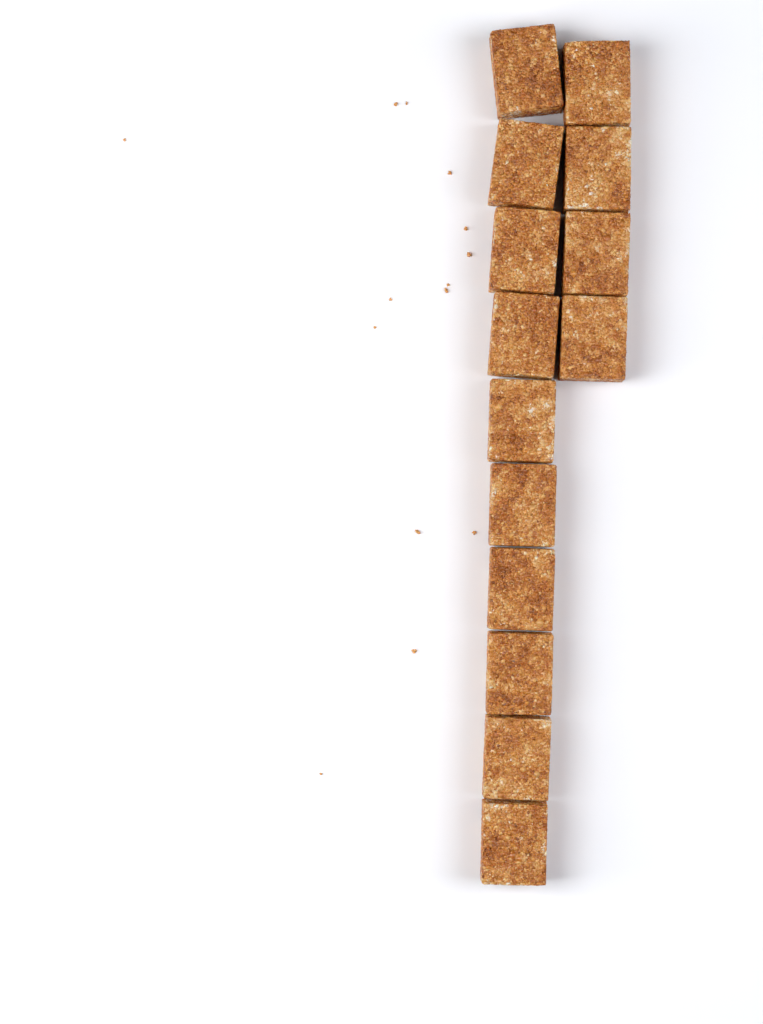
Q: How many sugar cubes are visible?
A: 14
